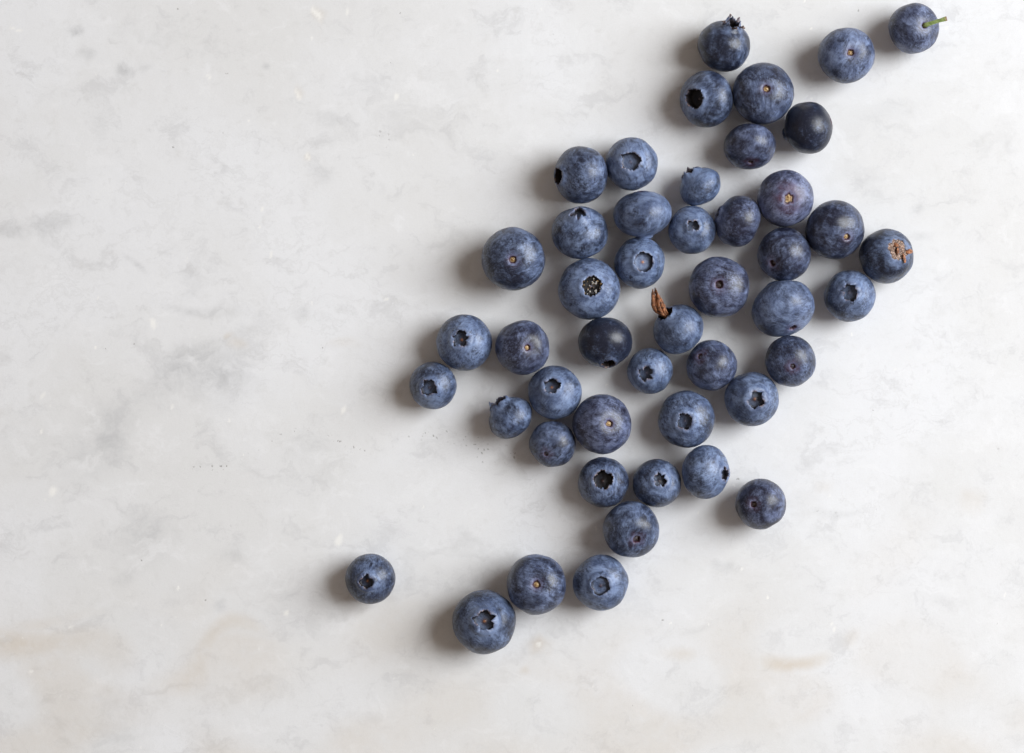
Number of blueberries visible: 47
